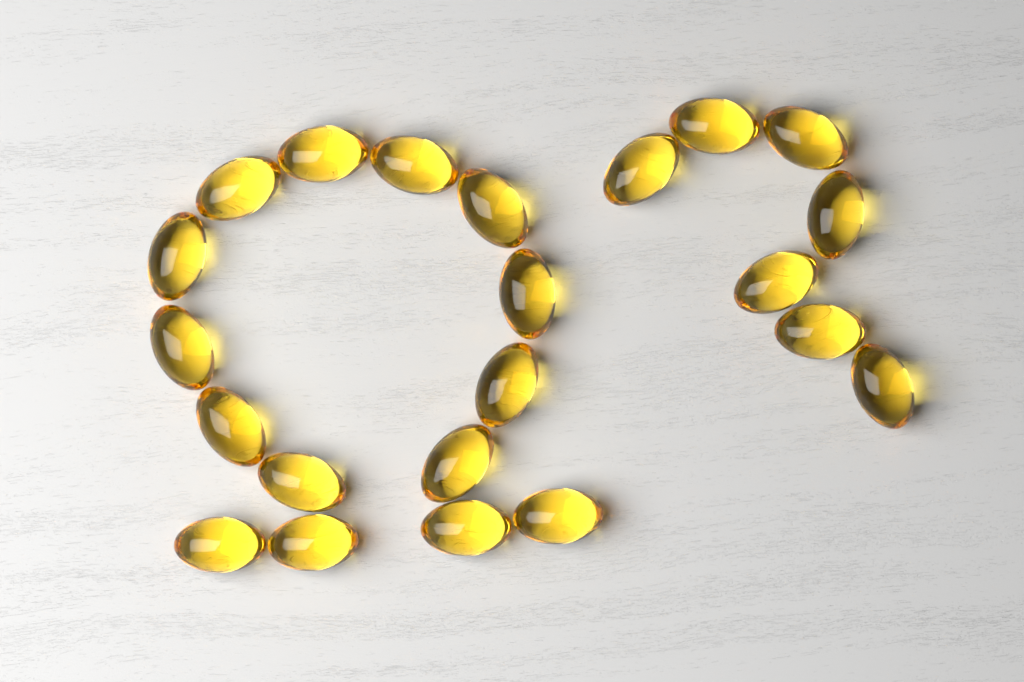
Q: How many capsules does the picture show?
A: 22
